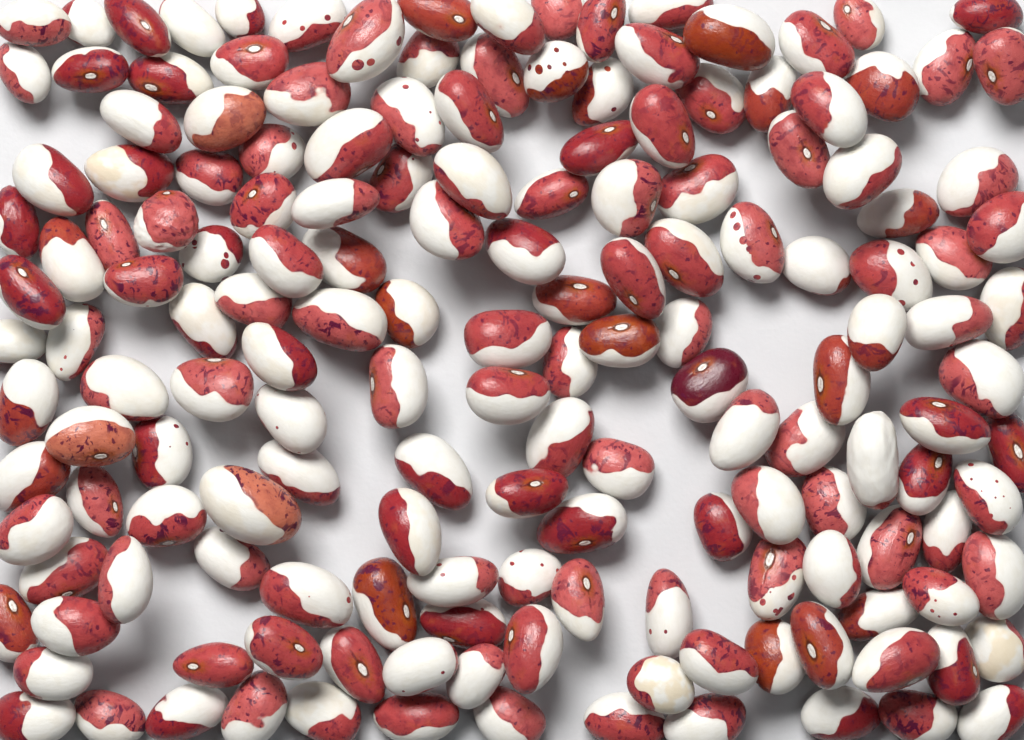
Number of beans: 165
